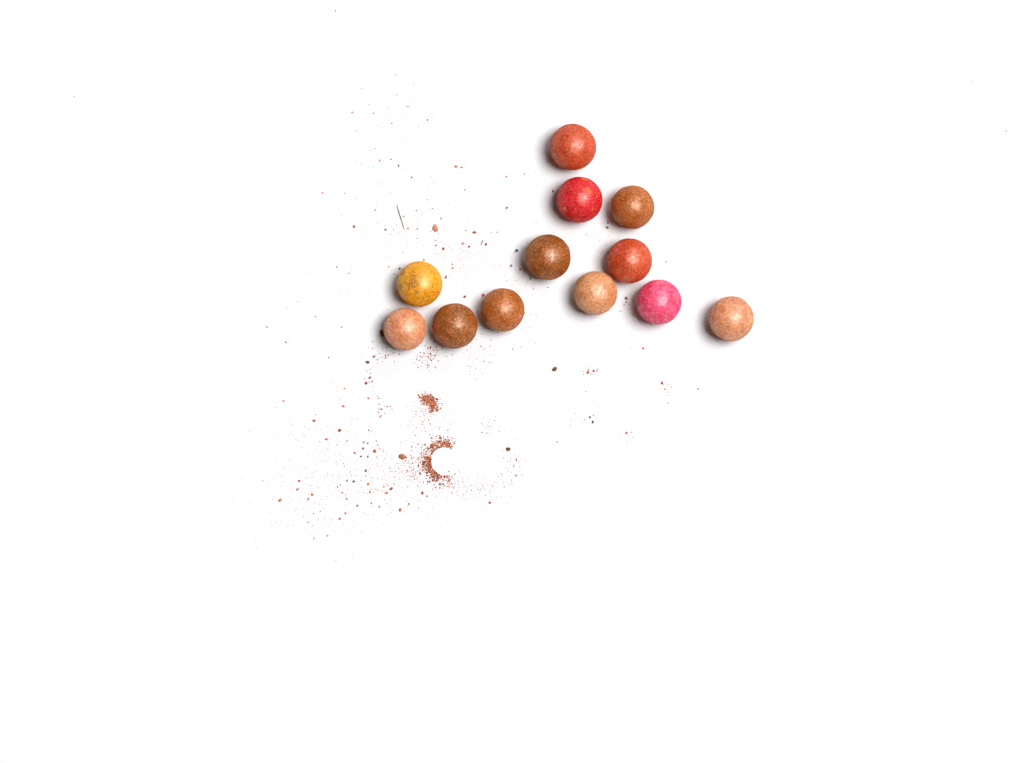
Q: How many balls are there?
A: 12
